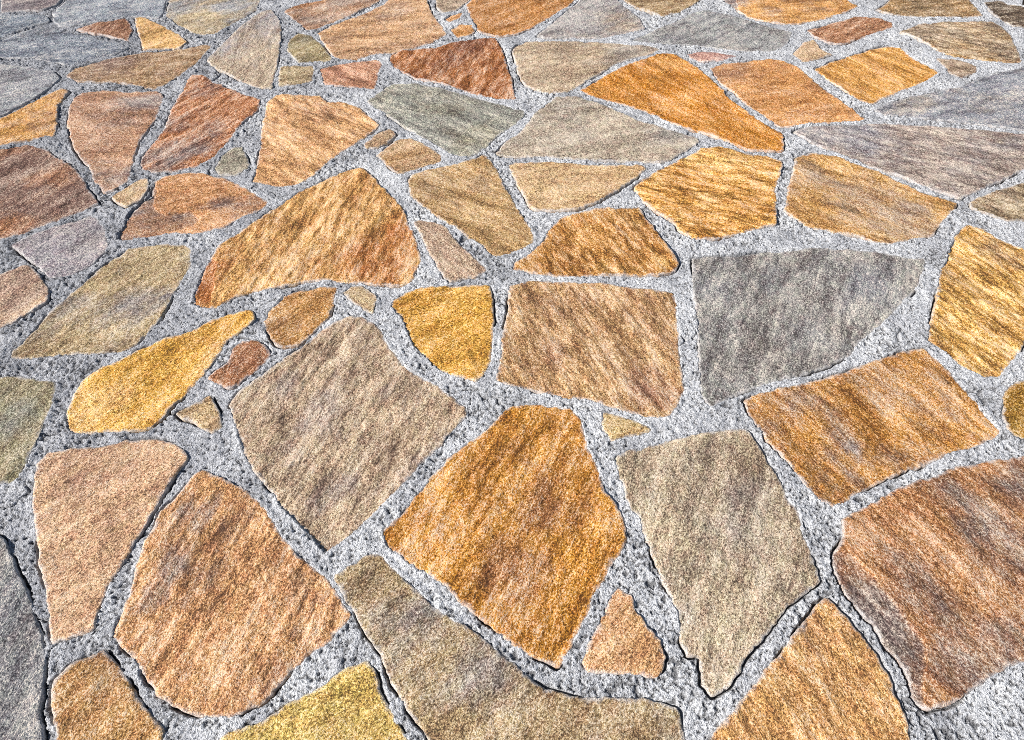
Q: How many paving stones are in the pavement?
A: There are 85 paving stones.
